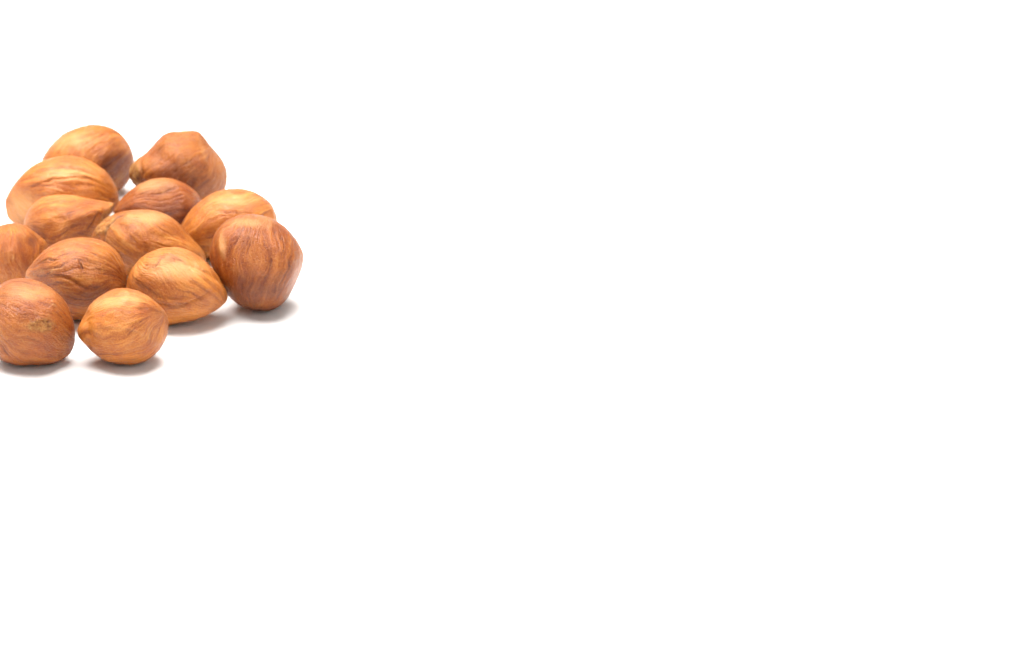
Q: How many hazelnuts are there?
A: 13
